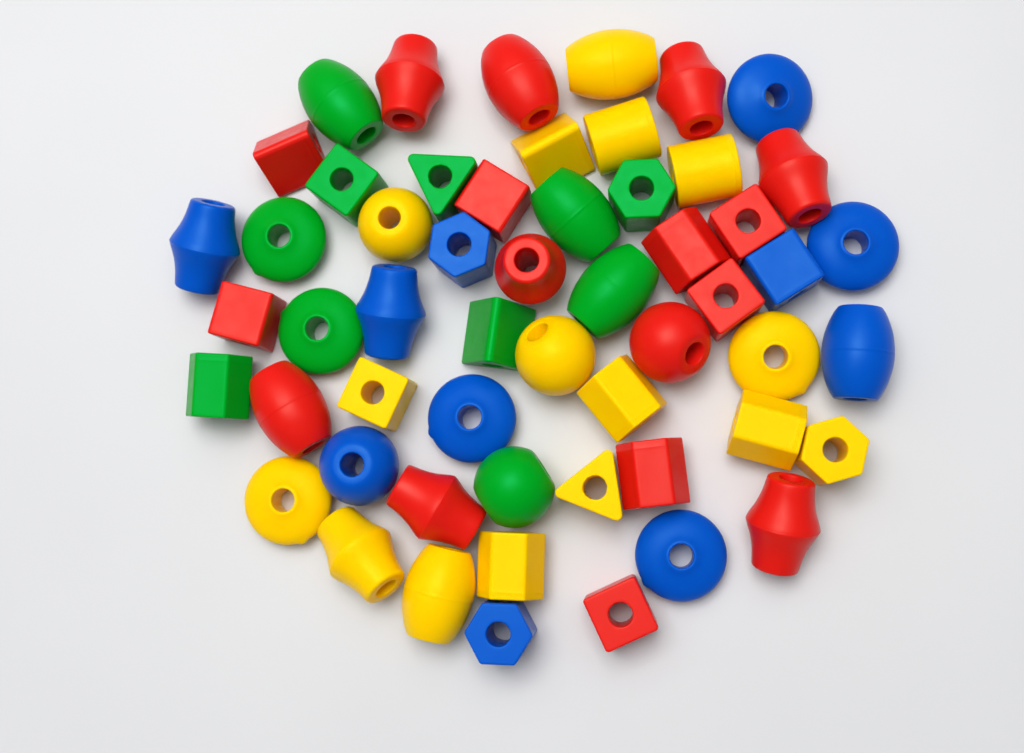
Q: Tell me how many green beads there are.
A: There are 11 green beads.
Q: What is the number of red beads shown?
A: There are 17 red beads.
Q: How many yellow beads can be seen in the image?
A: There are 16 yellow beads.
